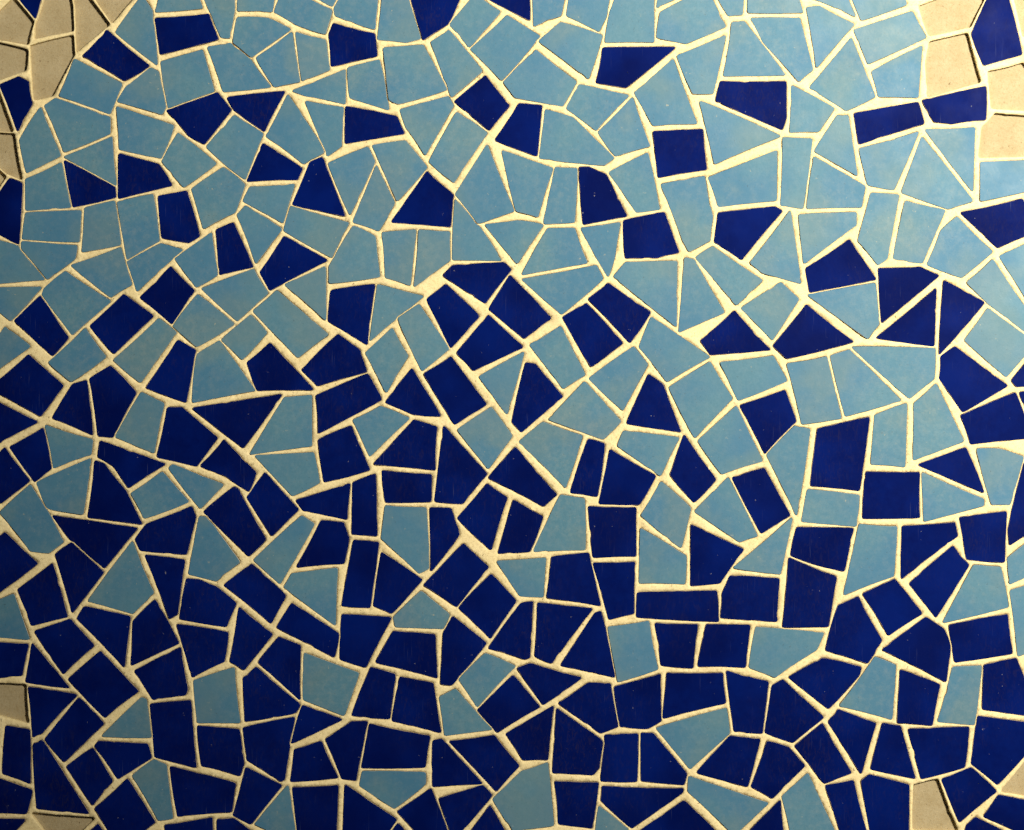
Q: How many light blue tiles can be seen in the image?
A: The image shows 182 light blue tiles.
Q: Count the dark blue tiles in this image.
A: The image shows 200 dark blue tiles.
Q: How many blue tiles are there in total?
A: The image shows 382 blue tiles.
